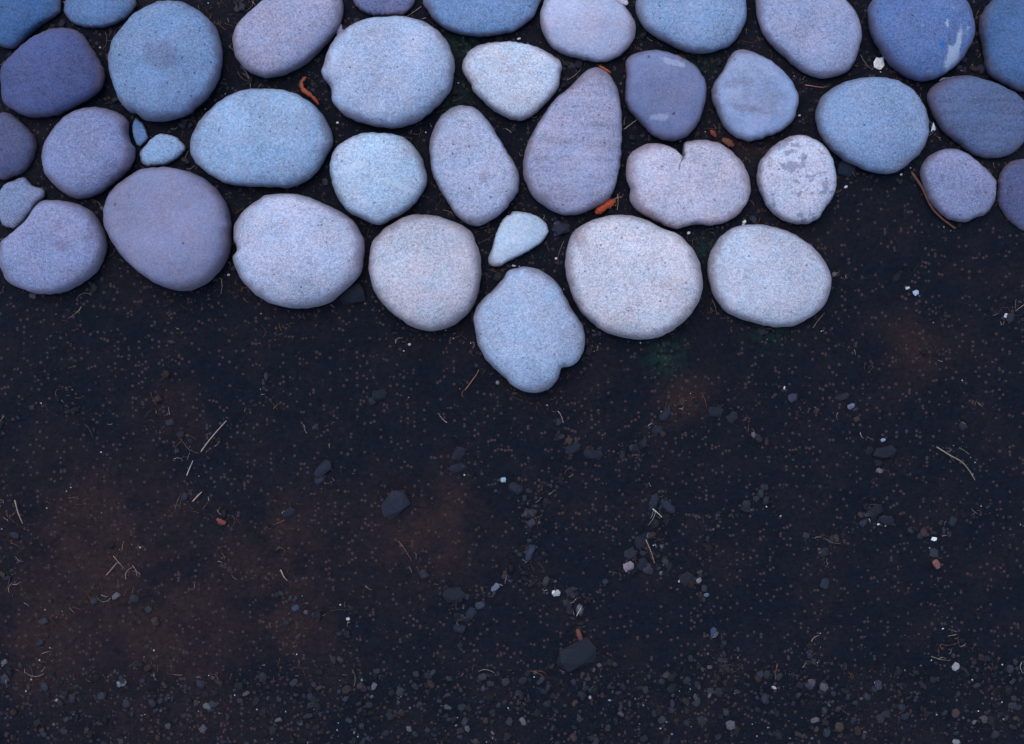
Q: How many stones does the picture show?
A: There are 39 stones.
